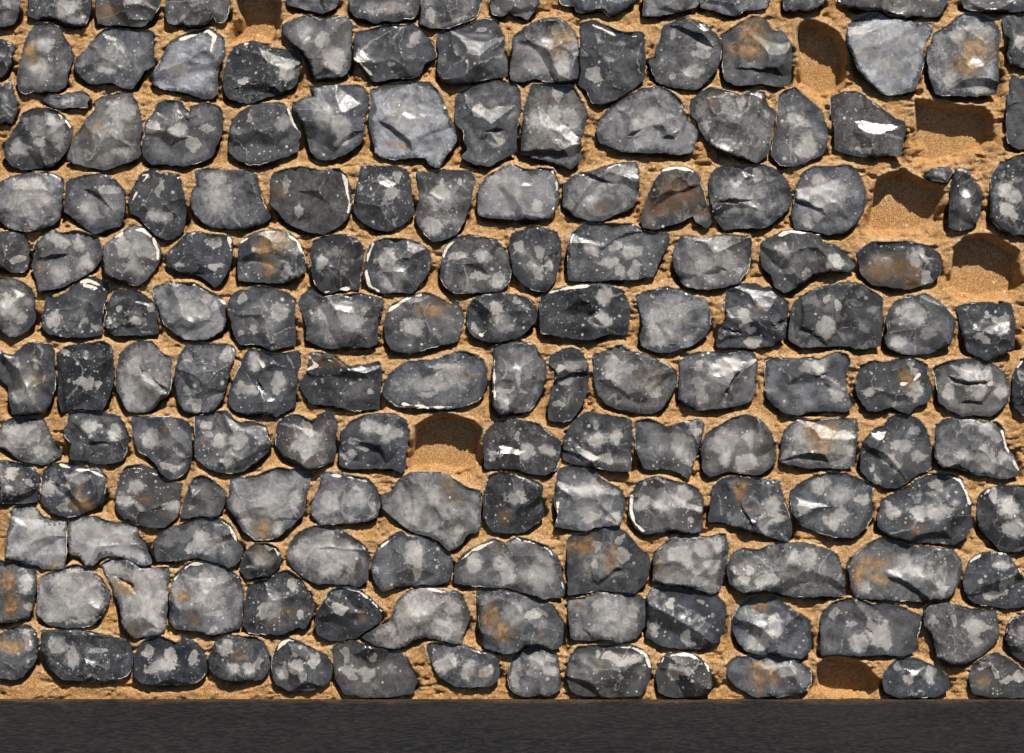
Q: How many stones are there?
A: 167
